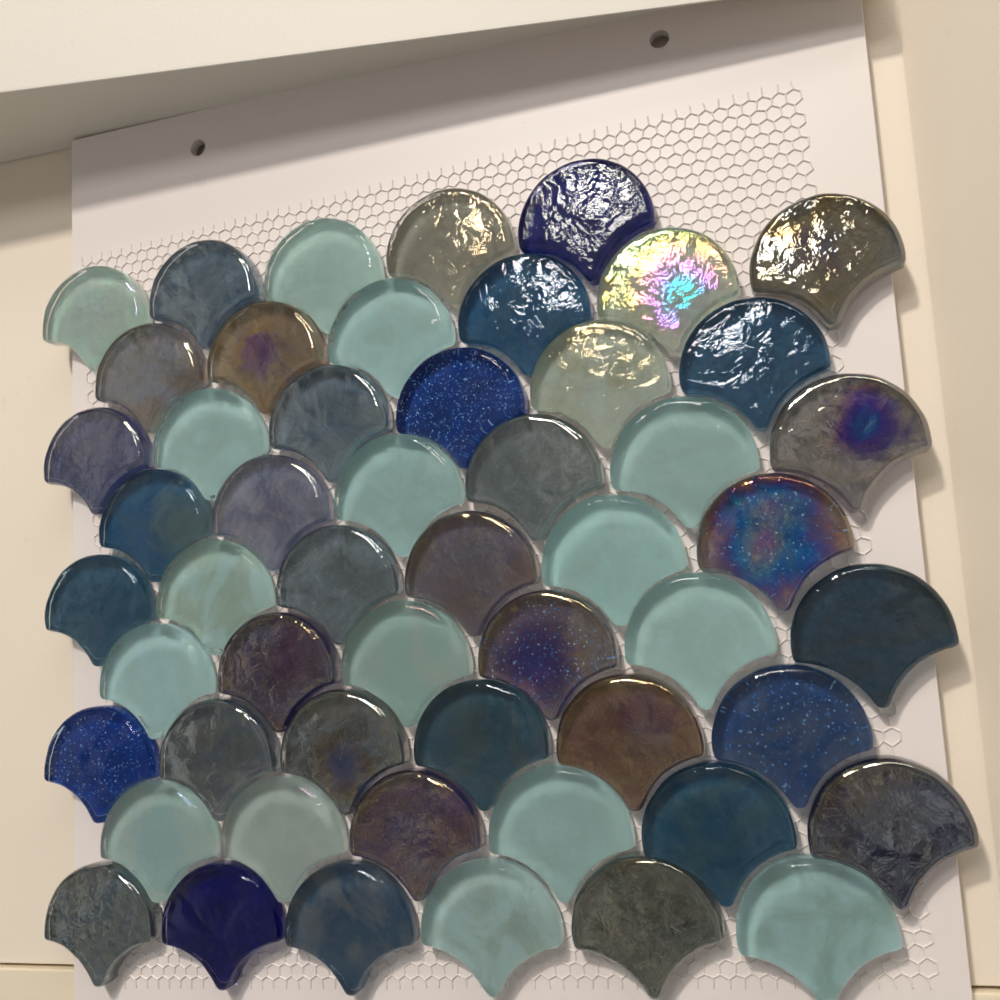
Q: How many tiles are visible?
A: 53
